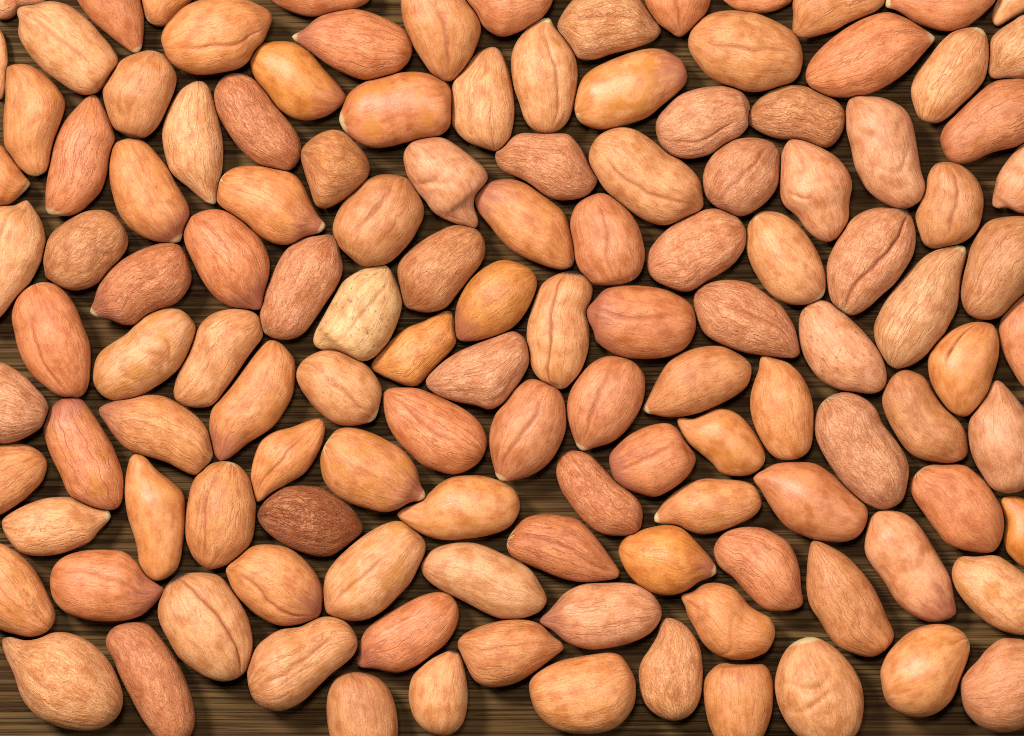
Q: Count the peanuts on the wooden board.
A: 127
